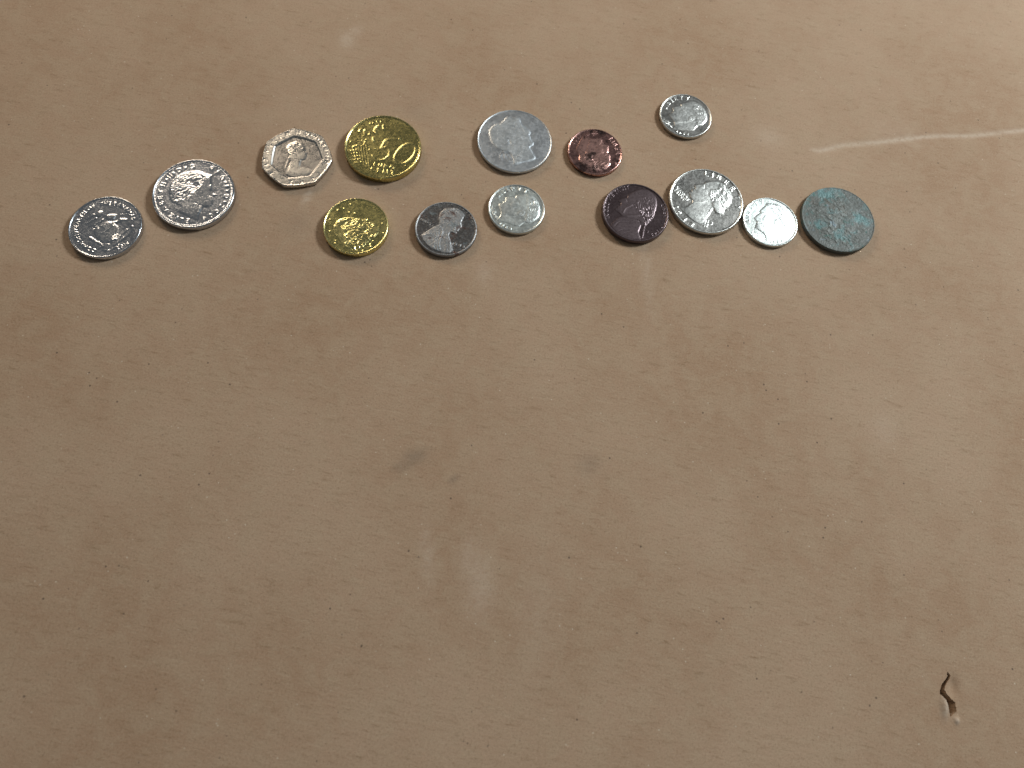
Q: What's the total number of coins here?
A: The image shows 14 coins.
